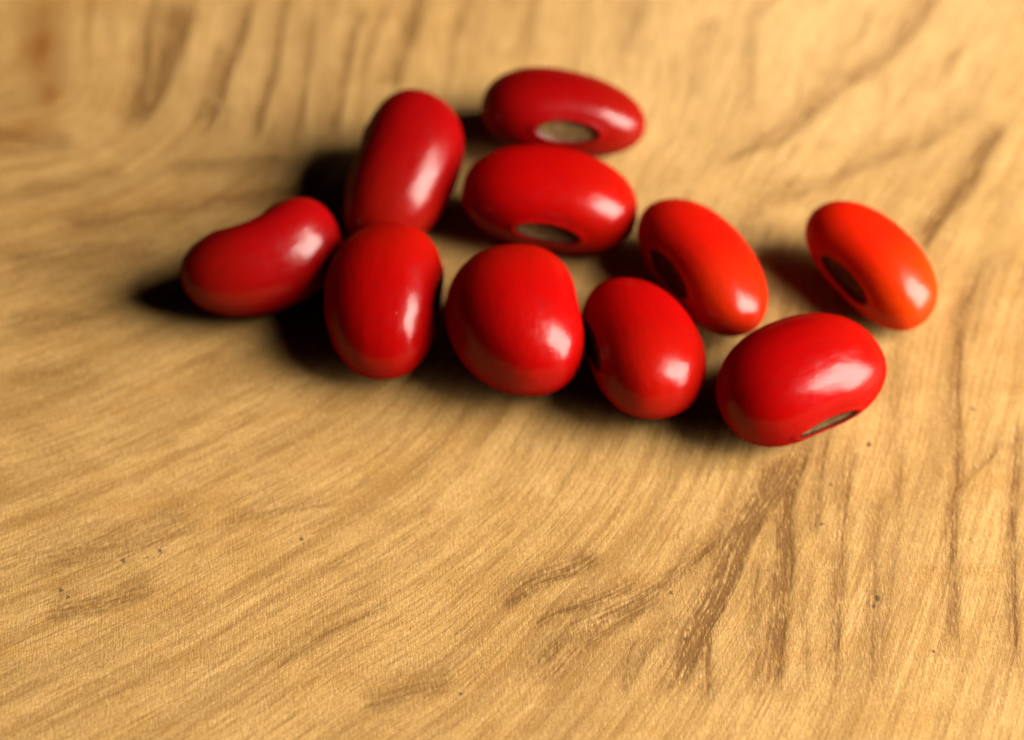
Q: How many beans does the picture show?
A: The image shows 10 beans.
